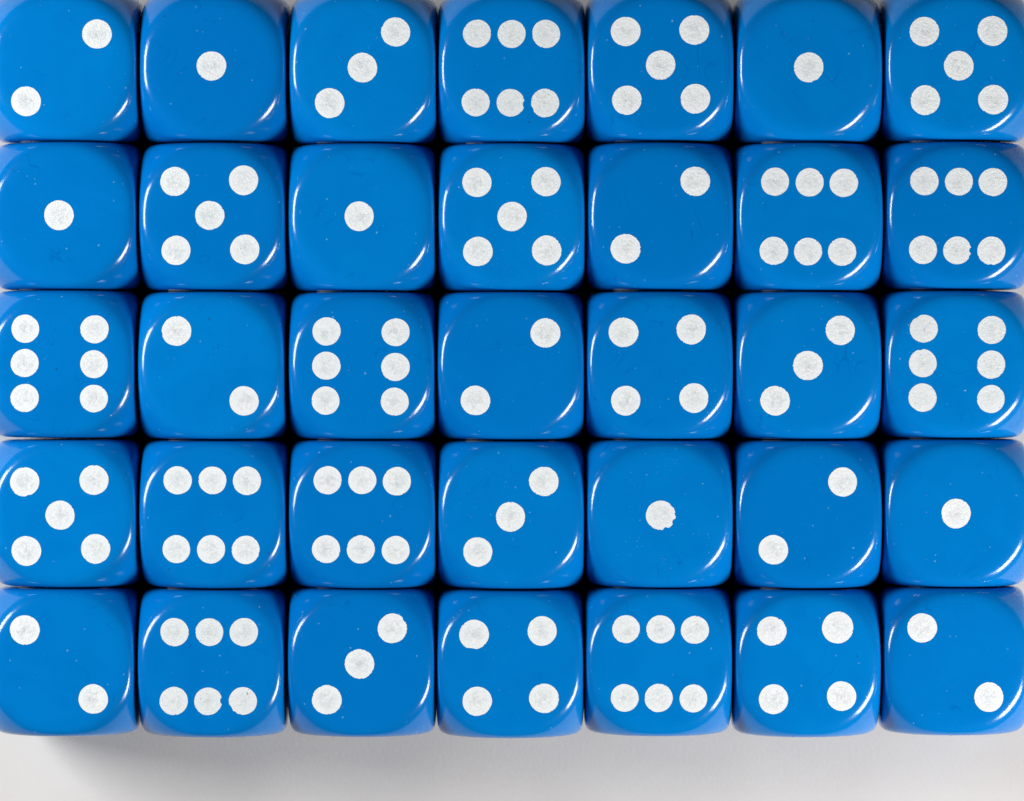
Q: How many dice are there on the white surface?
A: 35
